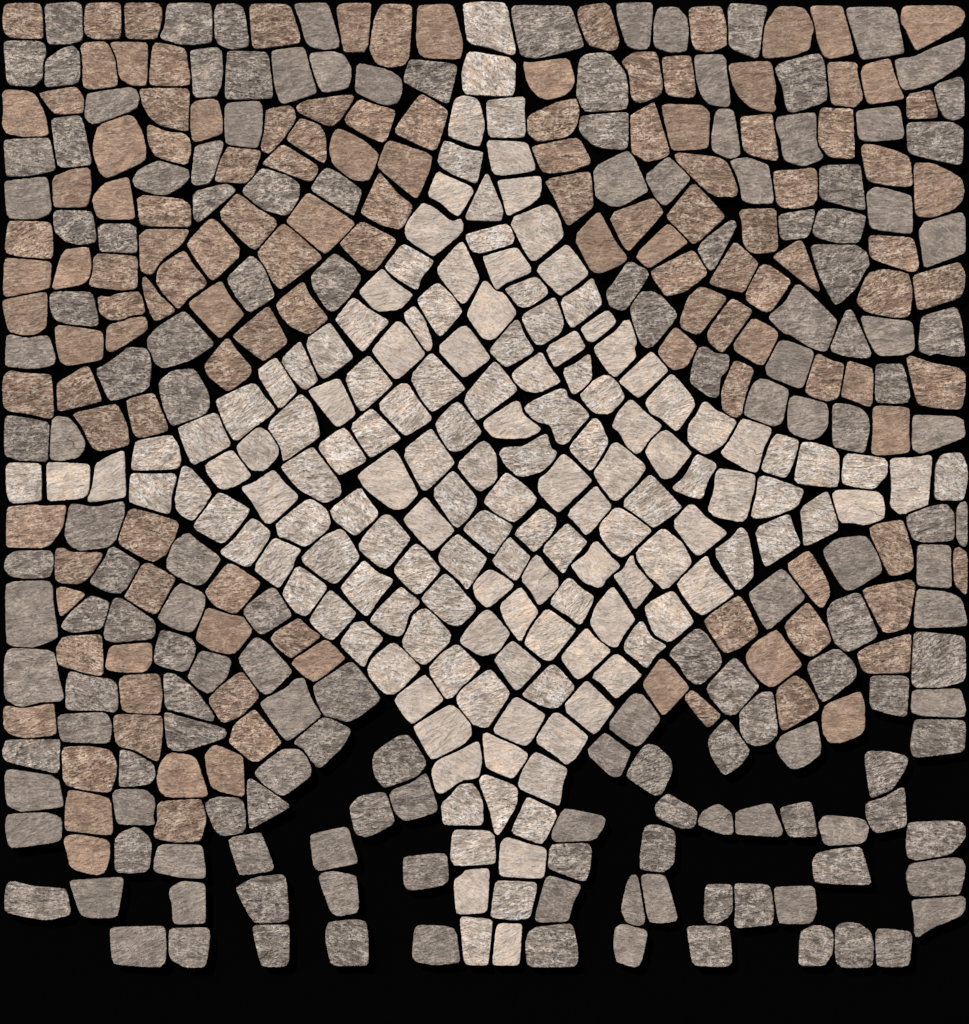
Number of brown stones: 131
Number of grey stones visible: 163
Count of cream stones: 148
